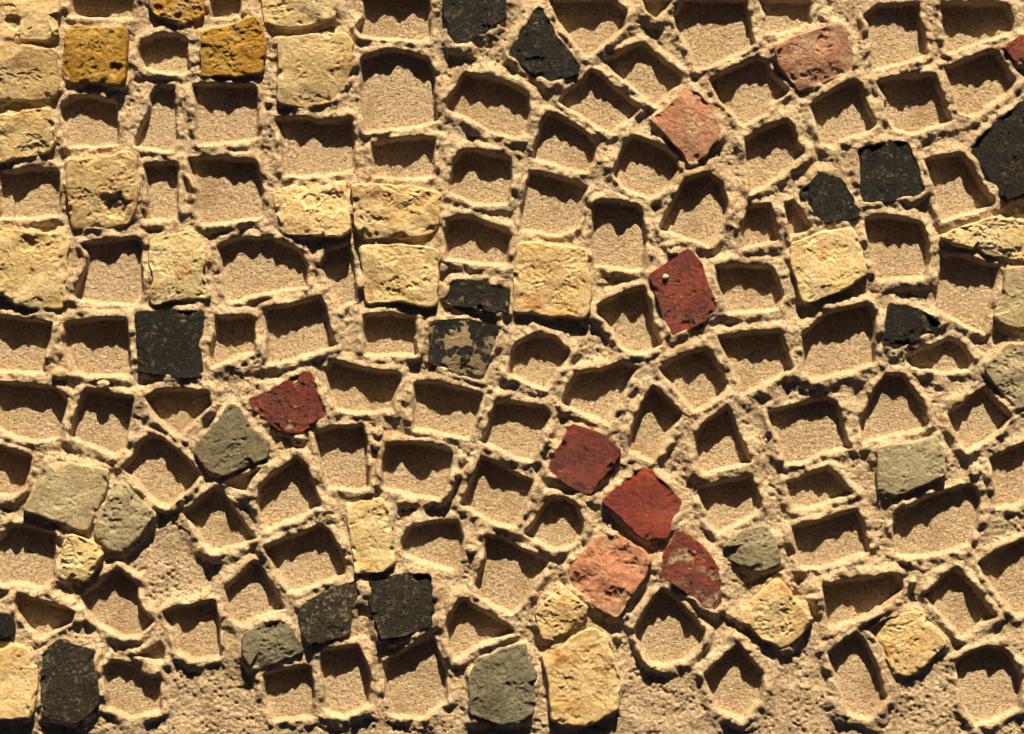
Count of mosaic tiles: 55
